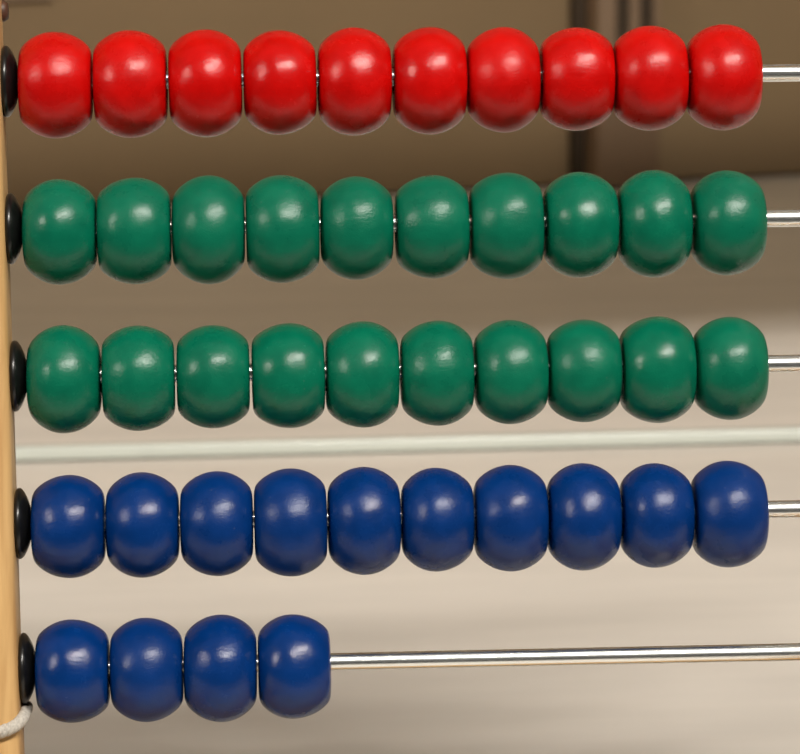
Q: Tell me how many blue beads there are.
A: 14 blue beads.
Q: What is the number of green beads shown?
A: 20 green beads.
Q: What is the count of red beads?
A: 10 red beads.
